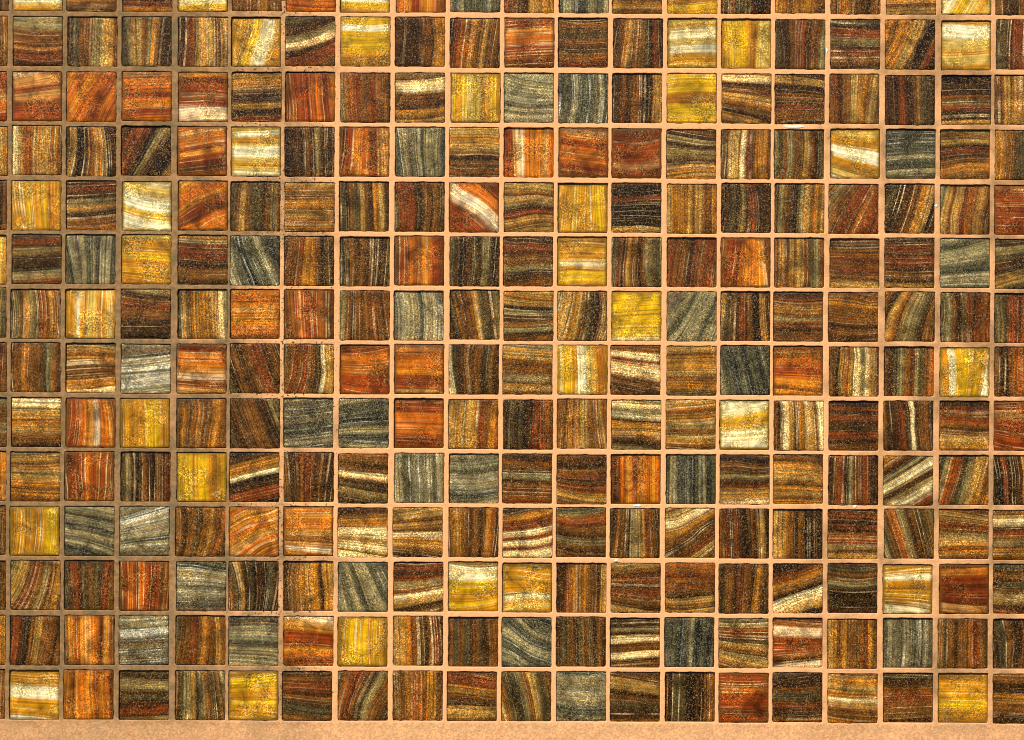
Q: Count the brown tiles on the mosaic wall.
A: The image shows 177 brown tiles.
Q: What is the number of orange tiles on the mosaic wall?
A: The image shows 40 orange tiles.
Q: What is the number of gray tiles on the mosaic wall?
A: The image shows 28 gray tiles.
